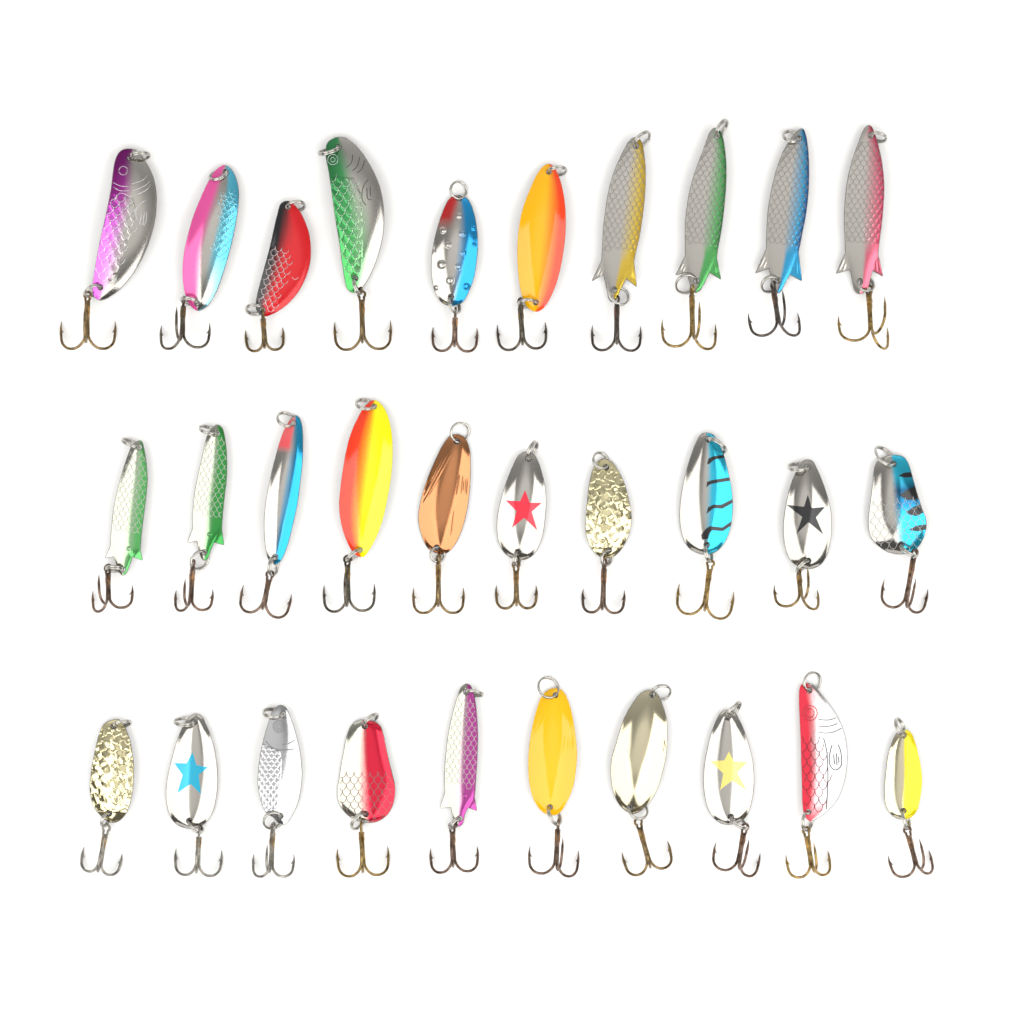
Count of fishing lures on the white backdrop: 30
